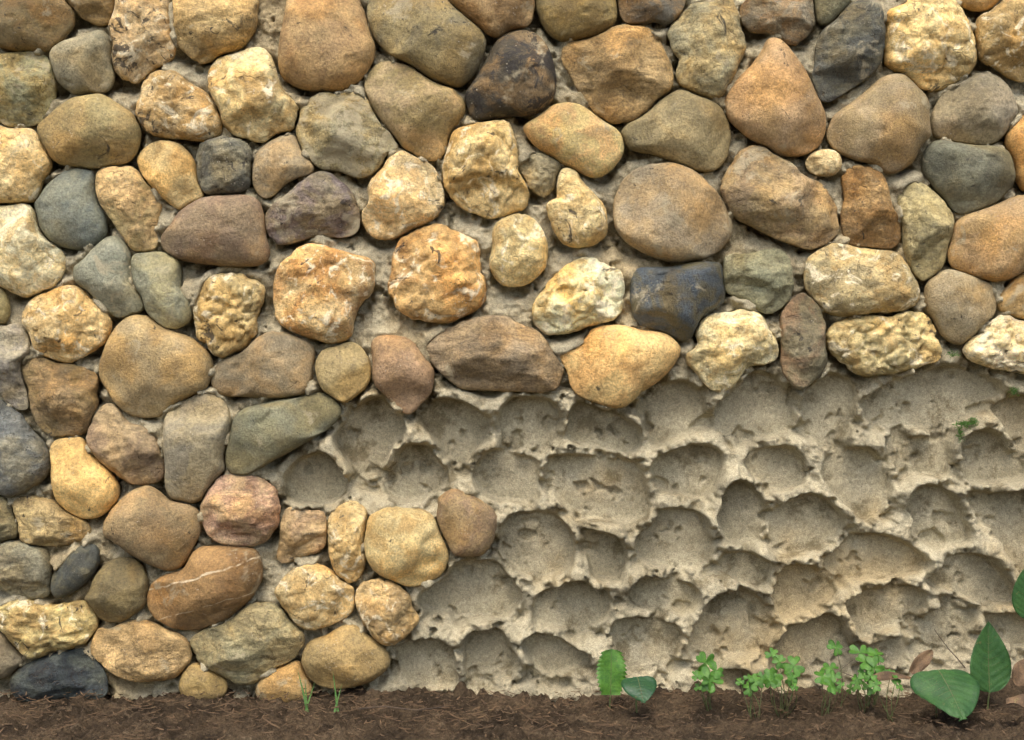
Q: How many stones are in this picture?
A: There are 104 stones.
